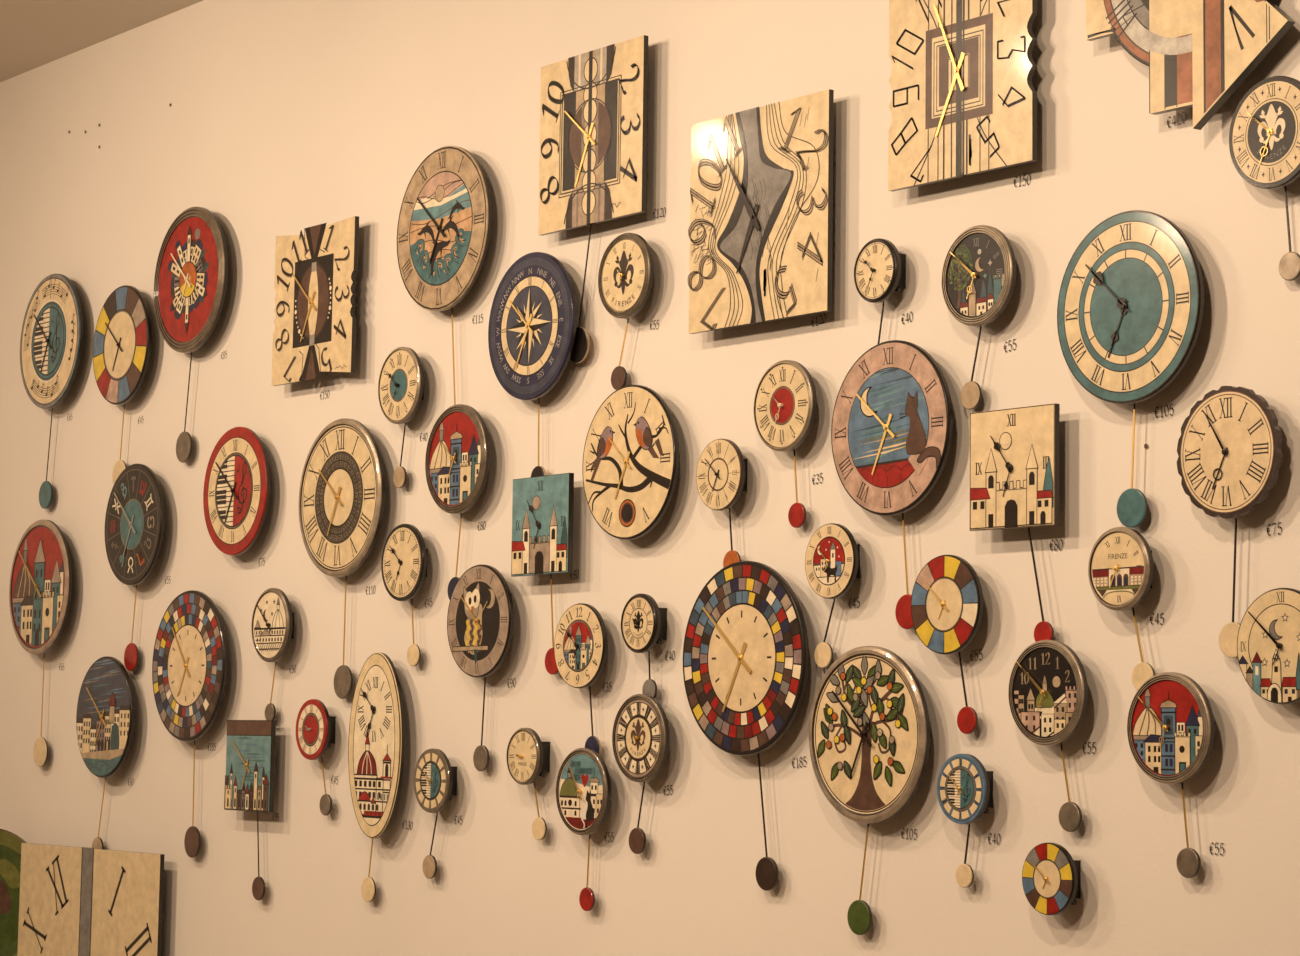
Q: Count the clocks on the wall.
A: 53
